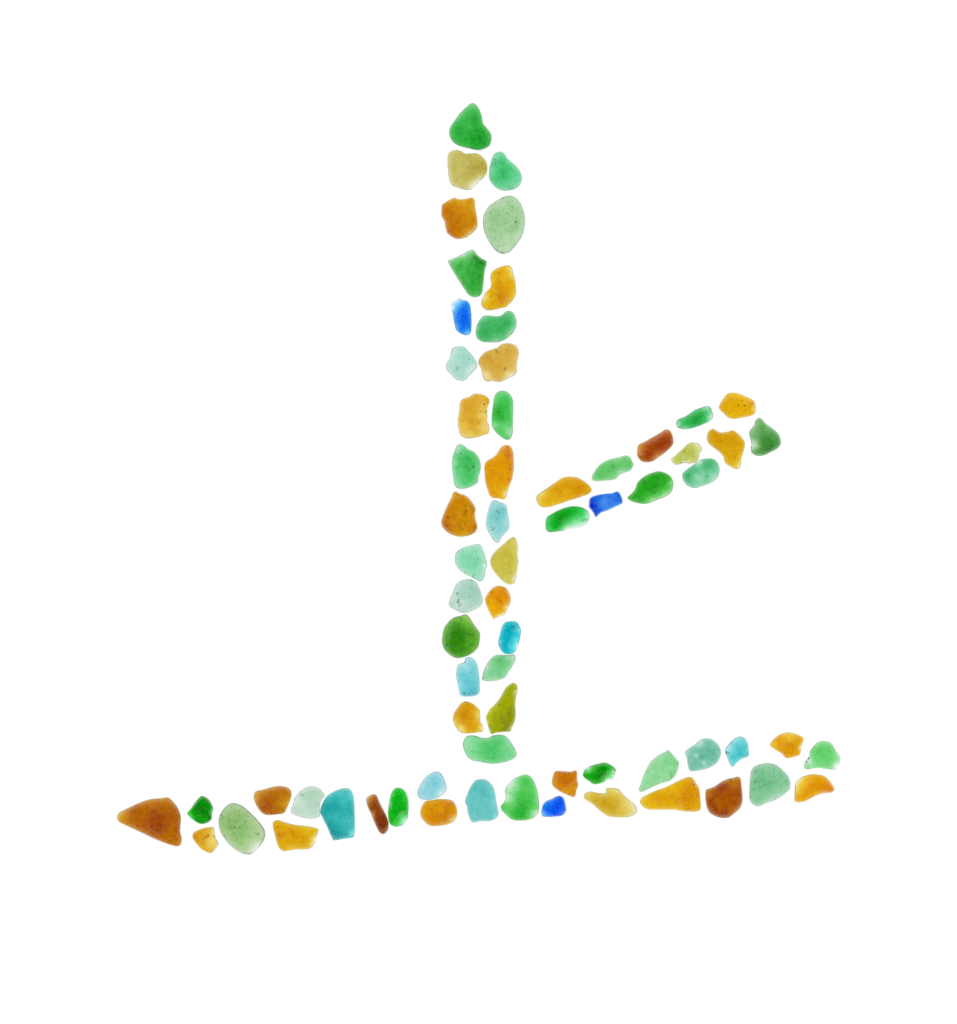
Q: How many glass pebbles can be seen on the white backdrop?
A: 67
